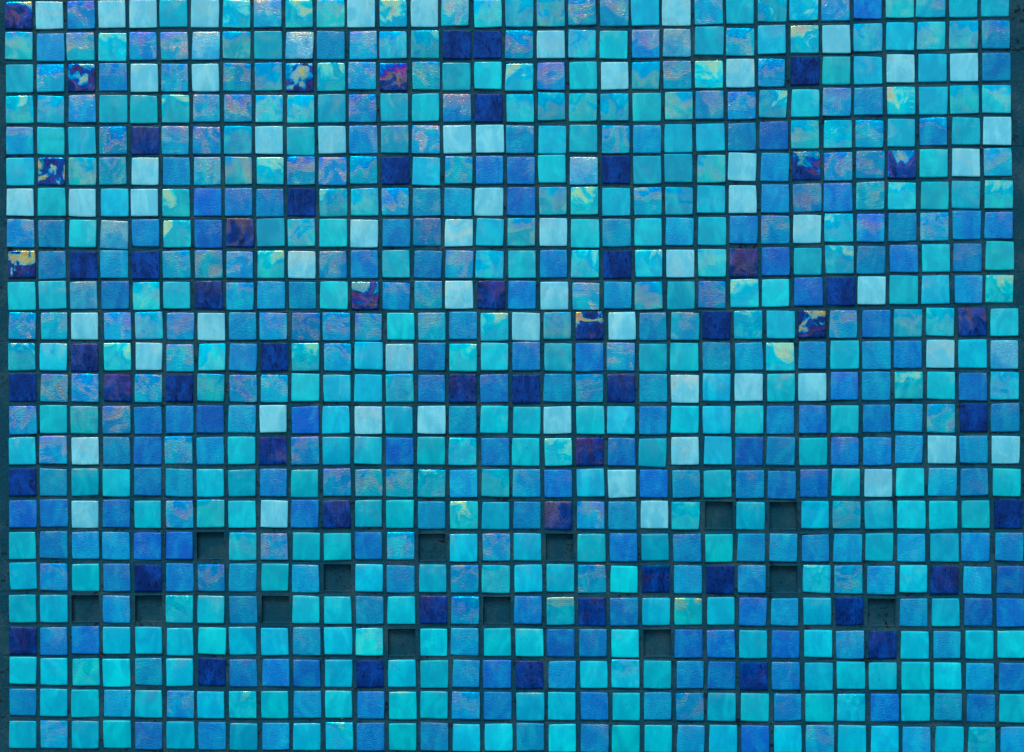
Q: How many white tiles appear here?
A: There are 60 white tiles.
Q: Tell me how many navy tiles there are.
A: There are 57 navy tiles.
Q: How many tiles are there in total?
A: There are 117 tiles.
